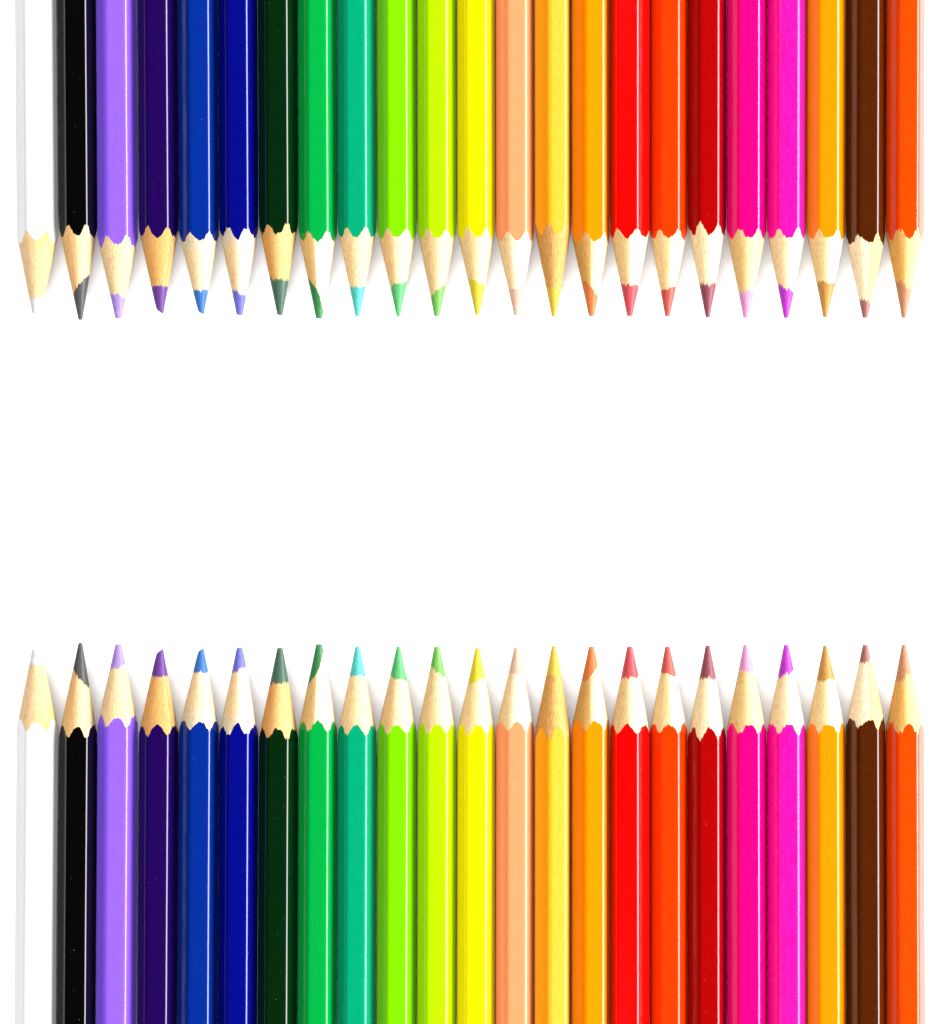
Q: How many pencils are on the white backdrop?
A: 46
